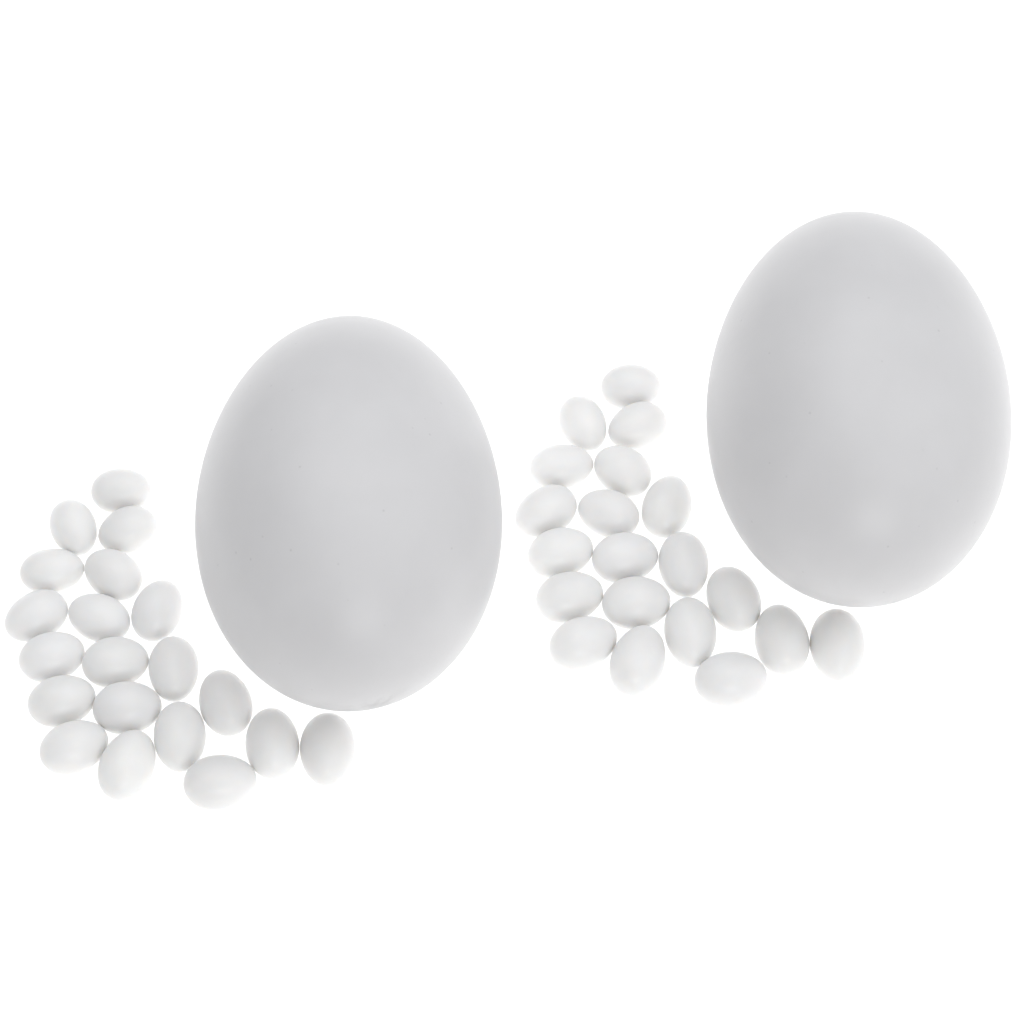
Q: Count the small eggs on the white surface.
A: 40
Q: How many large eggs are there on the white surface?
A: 2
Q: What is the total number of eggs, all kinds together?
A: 42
